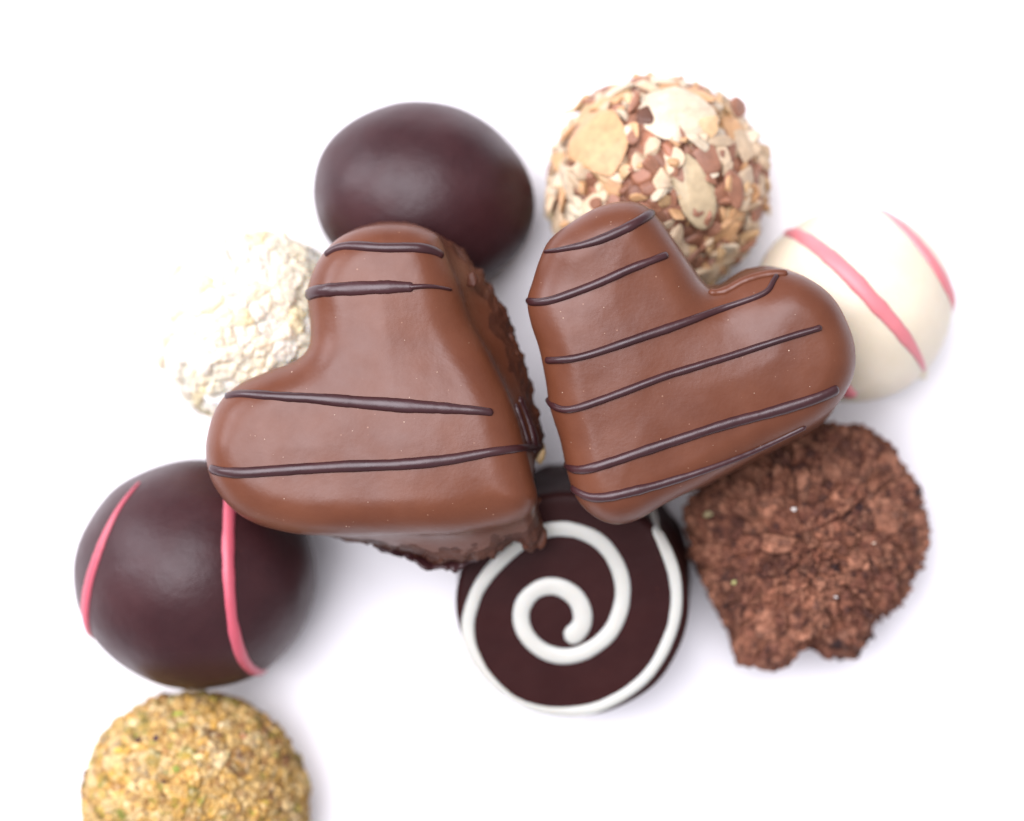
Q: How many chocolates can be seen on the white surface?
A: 10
